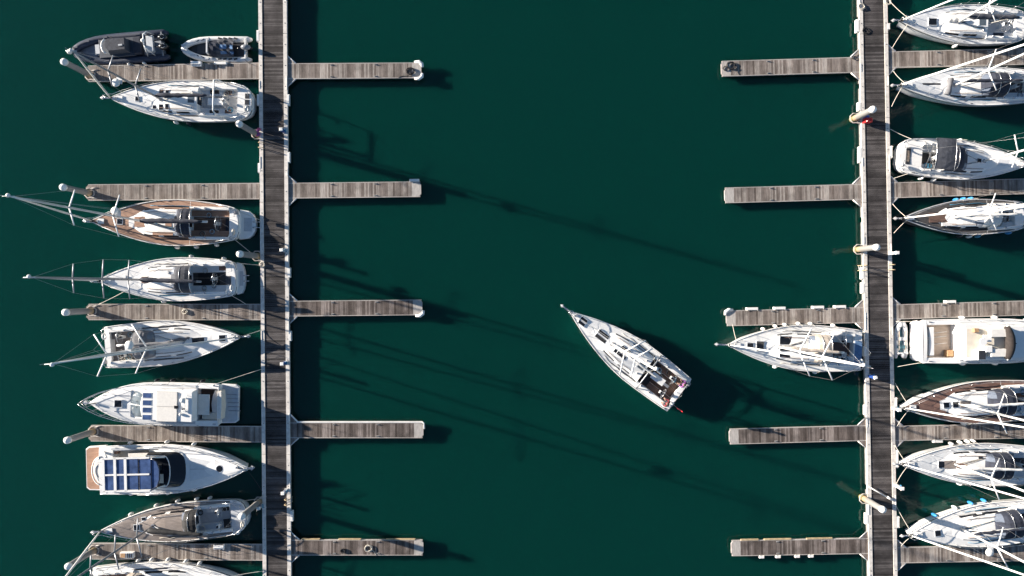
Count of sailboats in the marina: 15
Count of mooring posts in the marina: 11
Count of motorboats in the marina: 3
